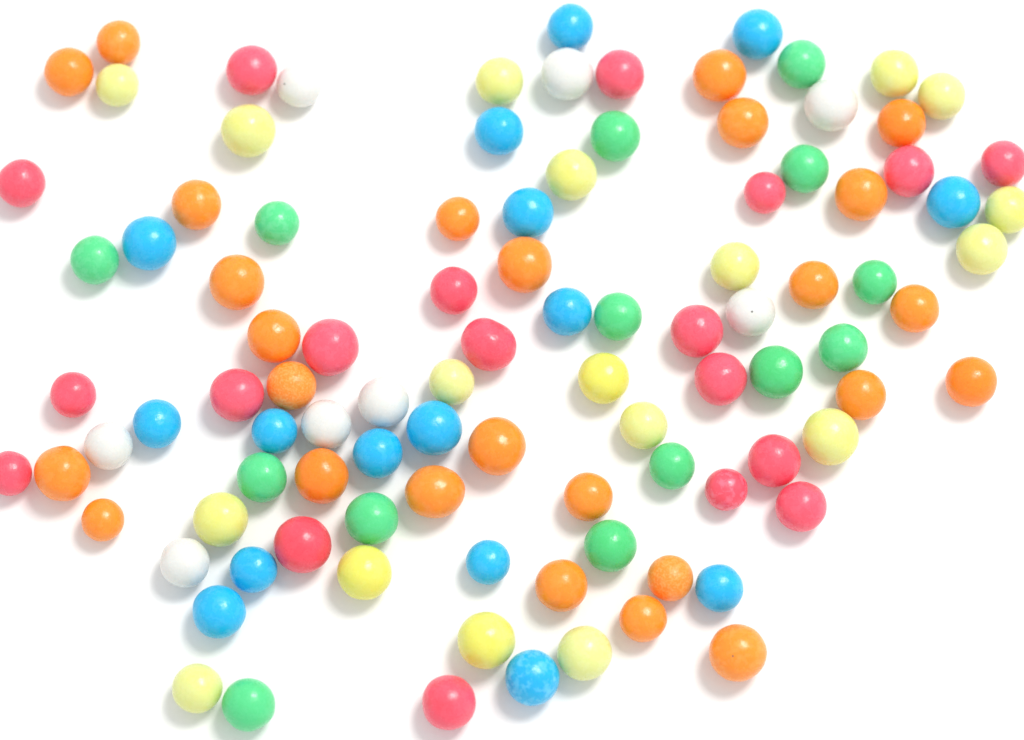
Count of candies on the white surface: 101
